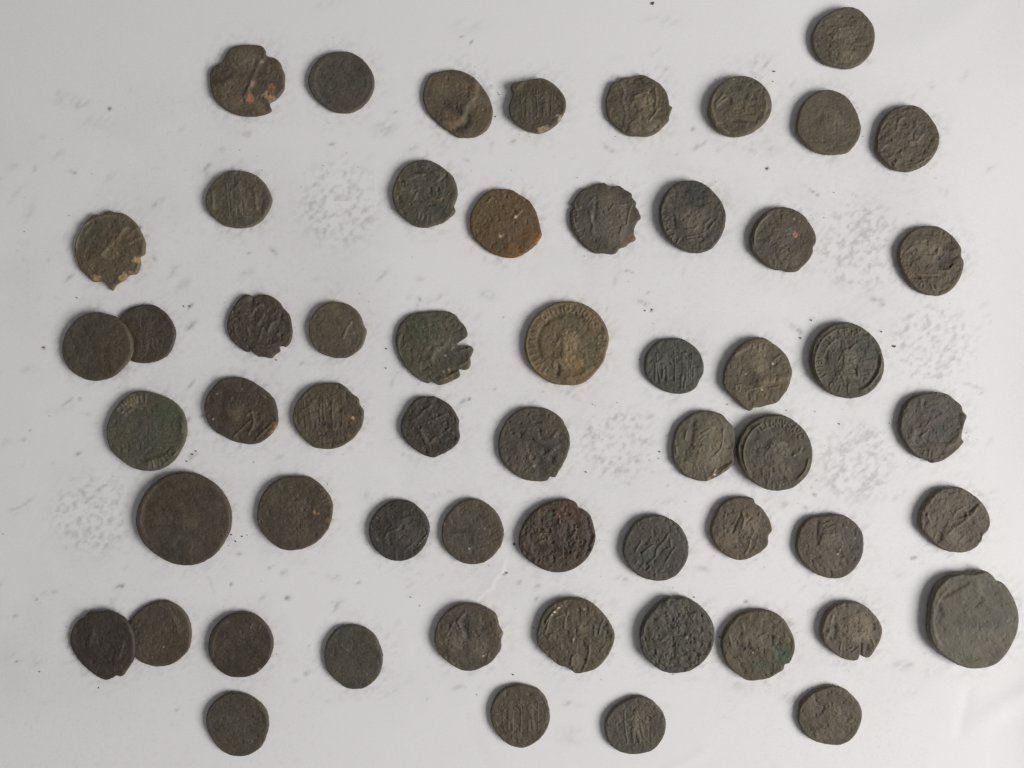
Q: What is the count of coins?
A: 57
